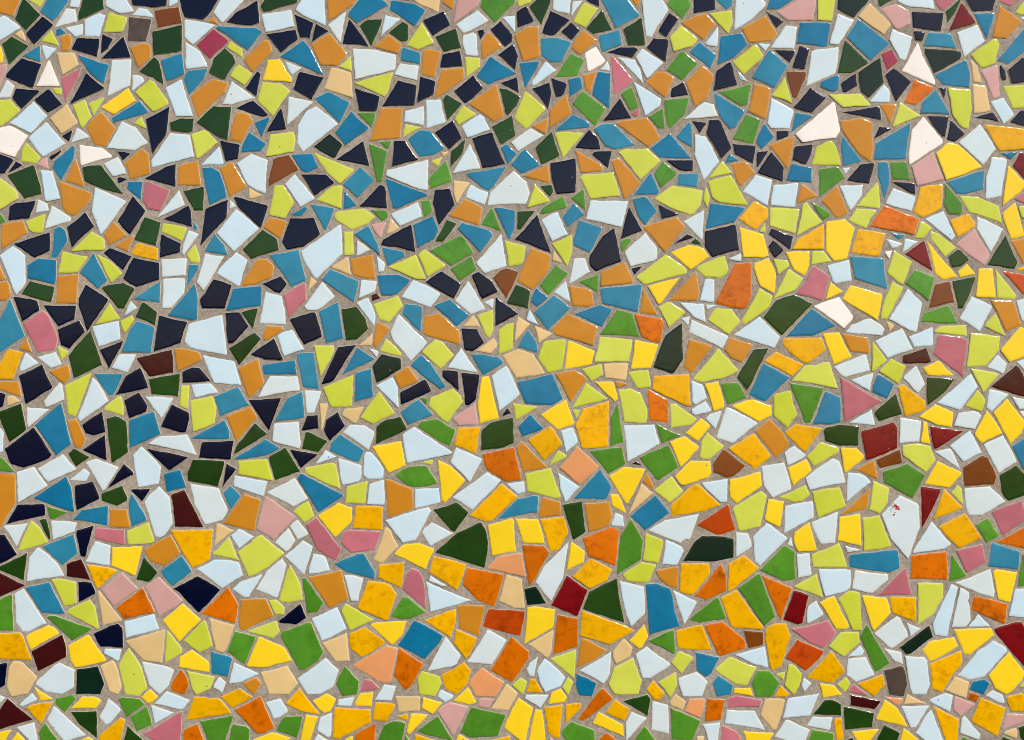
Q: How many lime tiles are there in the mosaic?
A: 166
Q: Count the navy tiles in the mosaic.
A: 158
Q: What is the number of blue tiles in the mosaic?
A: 142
